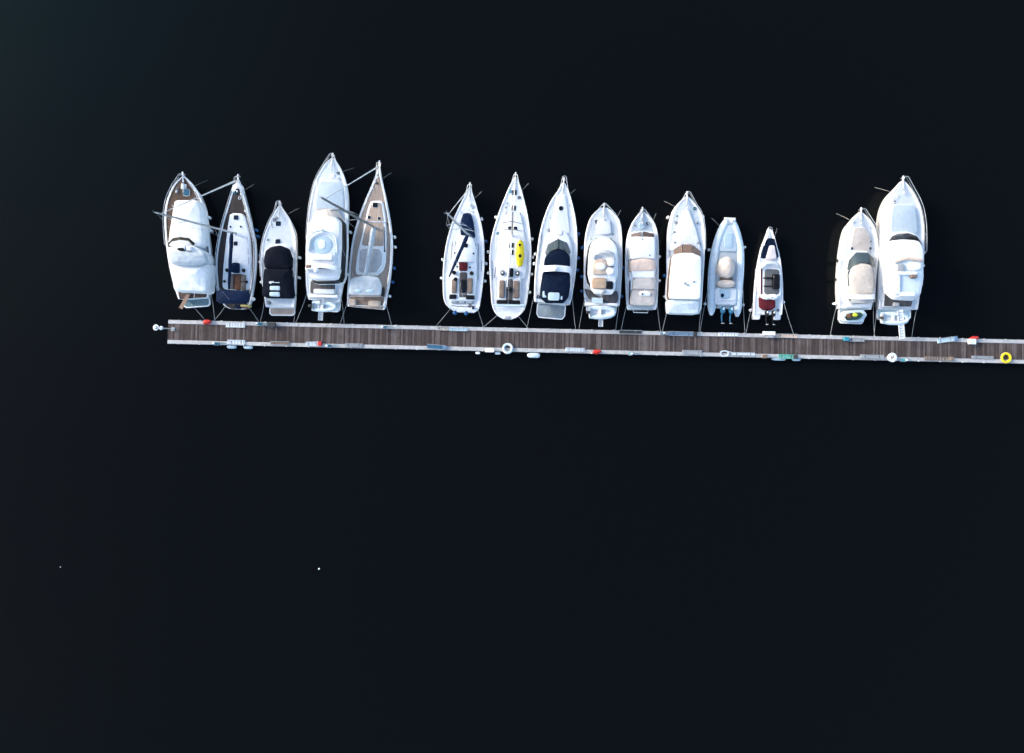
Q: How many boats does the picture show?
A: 15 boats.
